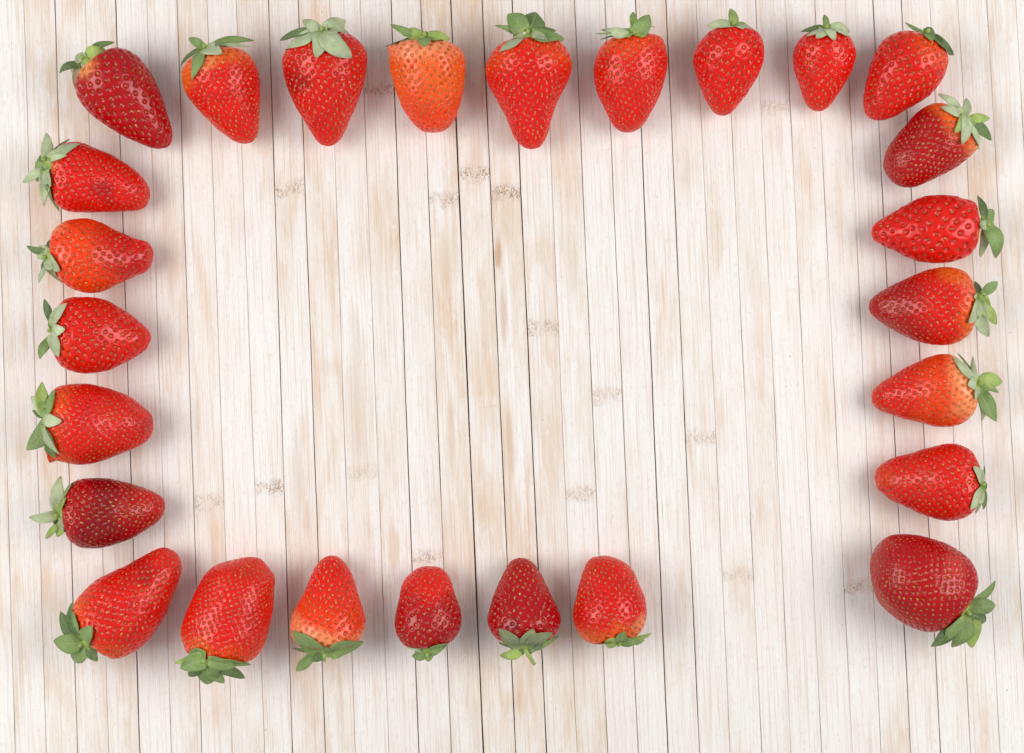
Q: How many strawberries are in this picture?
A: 26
